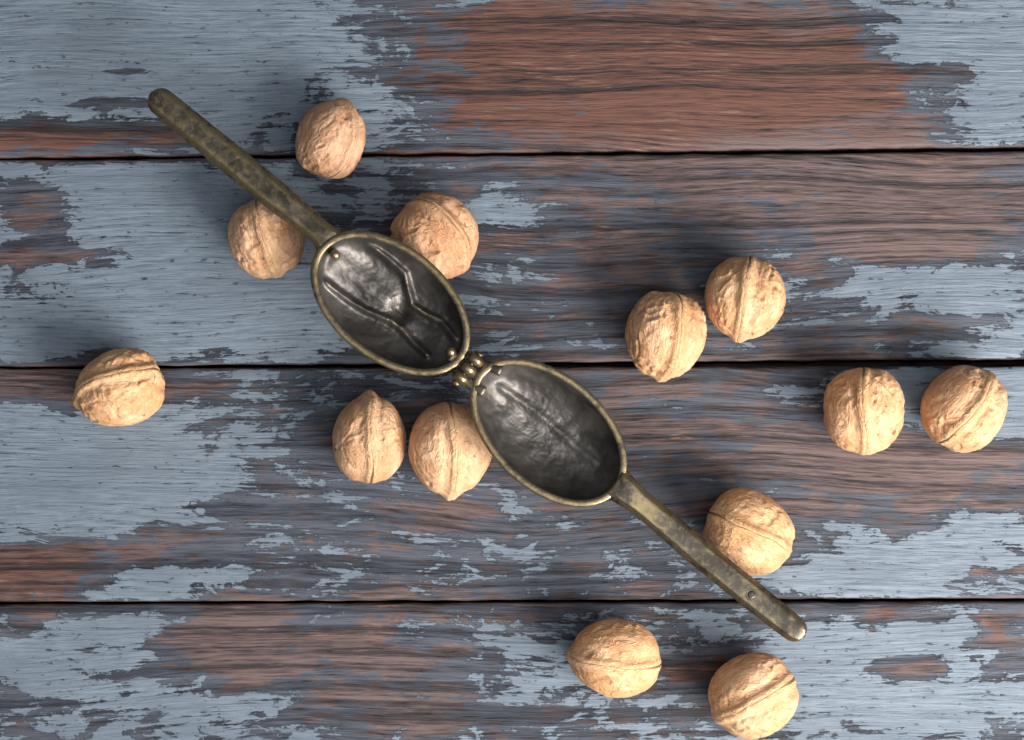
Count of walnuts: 13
